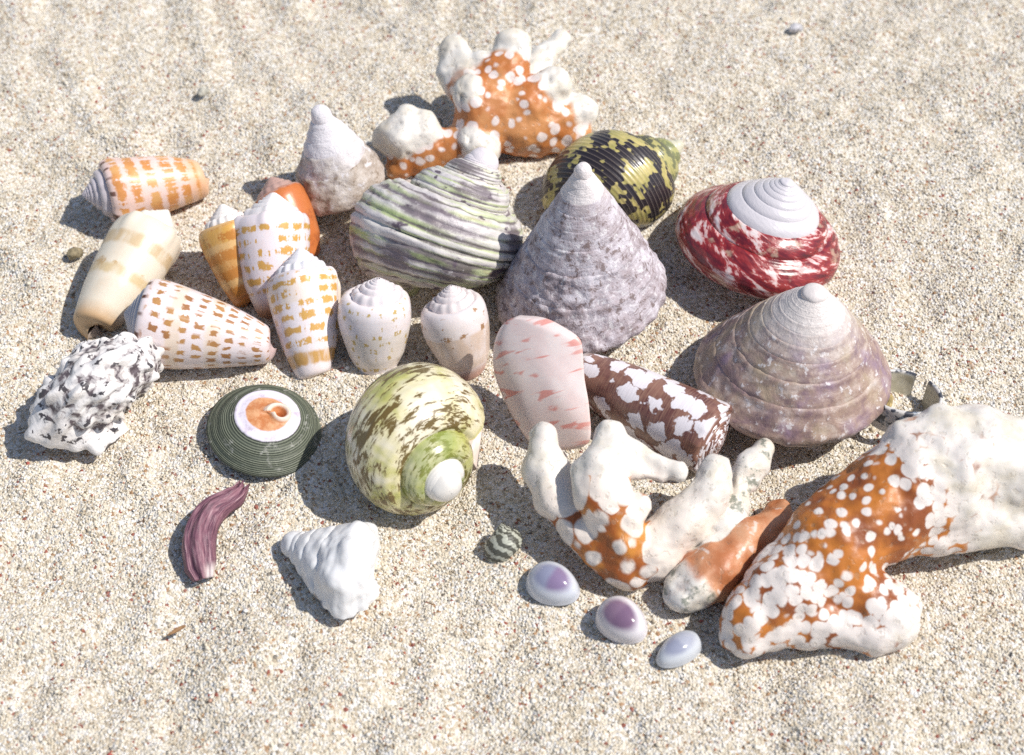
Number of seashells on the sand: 26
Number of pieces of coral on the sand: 4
